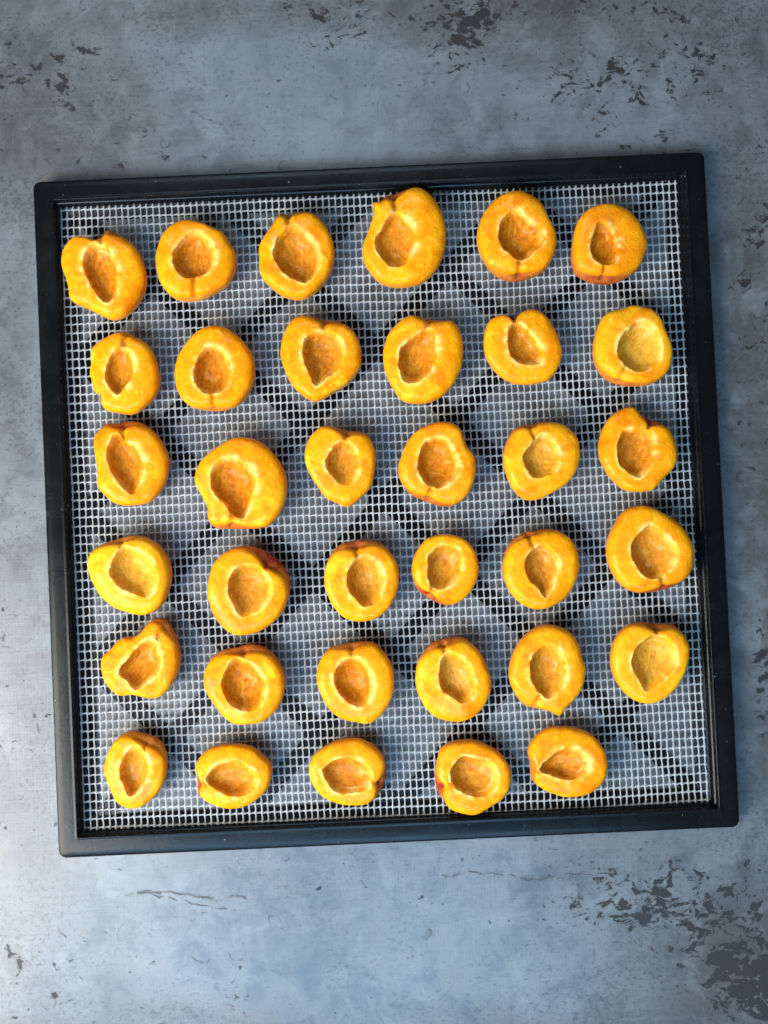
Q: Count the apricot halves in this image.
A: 35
